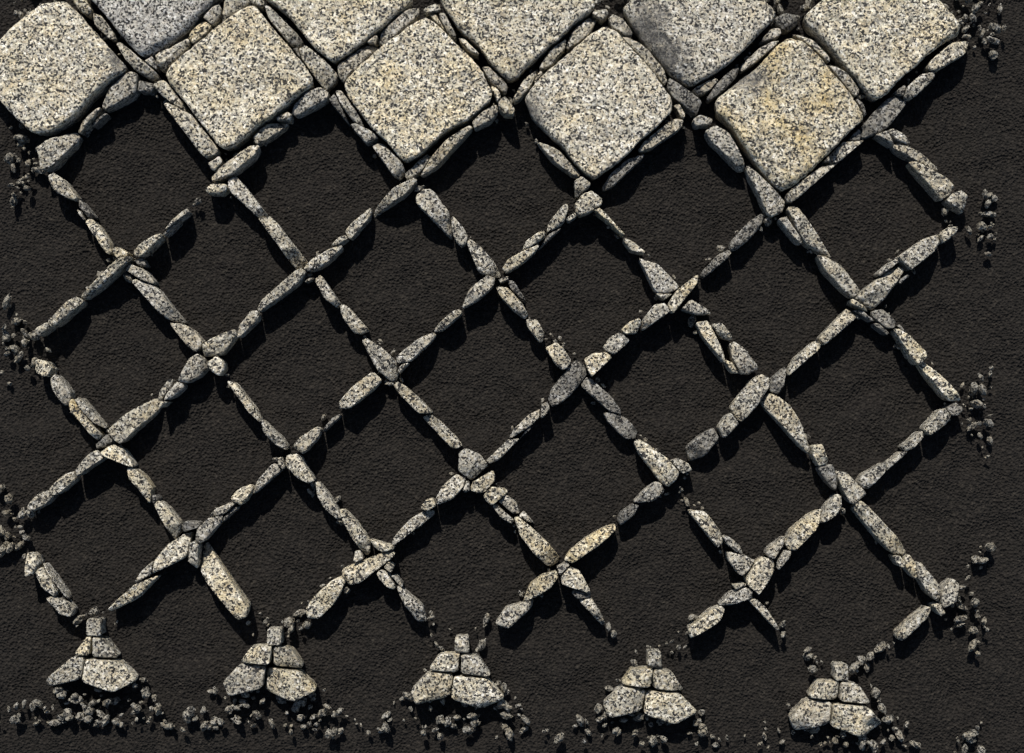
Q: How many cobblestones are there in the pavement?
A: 10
